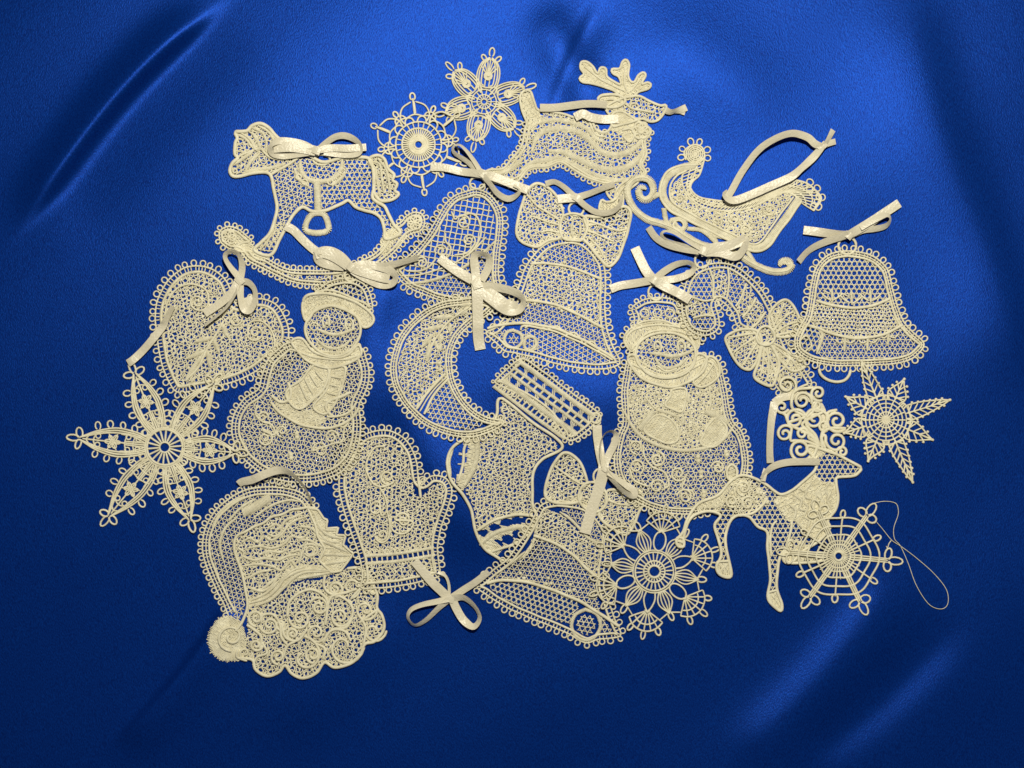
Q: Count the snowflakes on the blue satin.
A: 6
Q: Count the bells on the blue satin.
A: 4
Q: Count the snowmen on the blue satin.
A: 2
